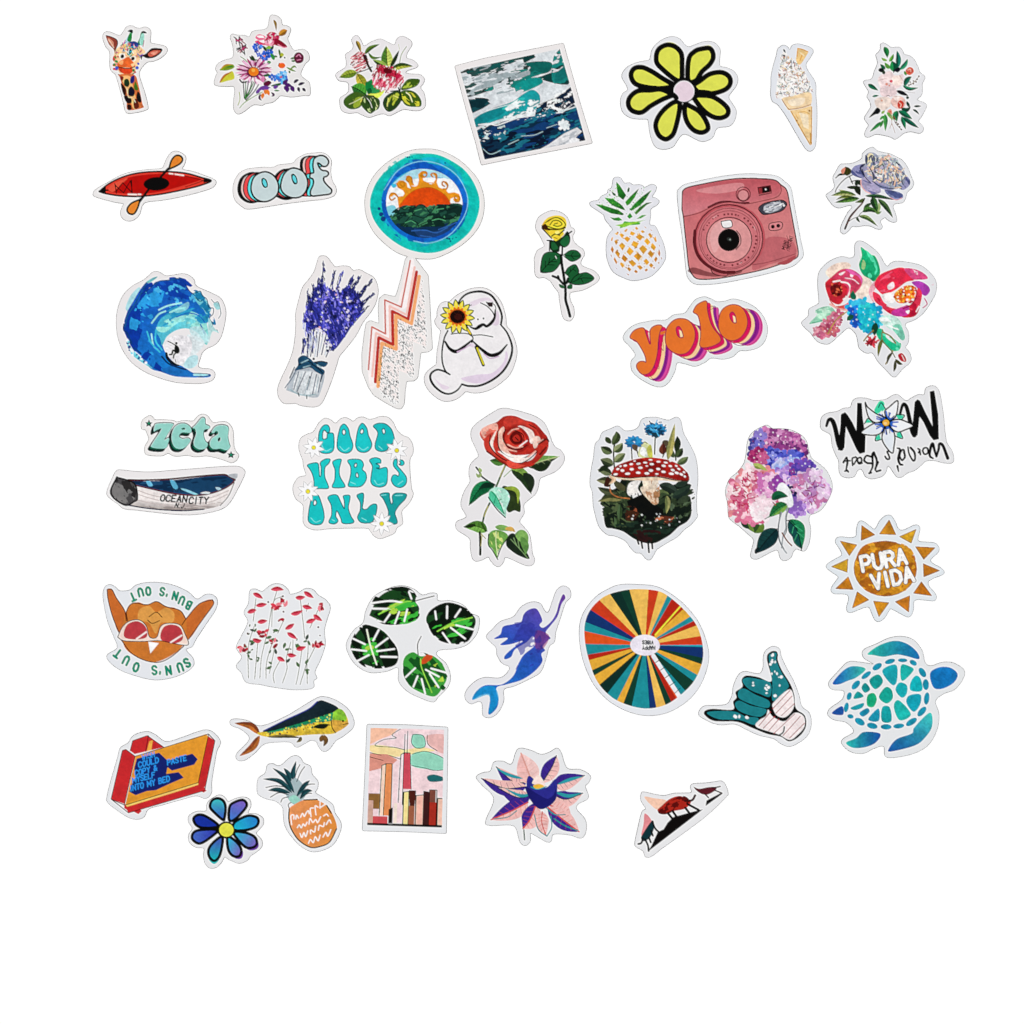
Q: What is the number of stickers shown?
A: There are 42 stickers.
